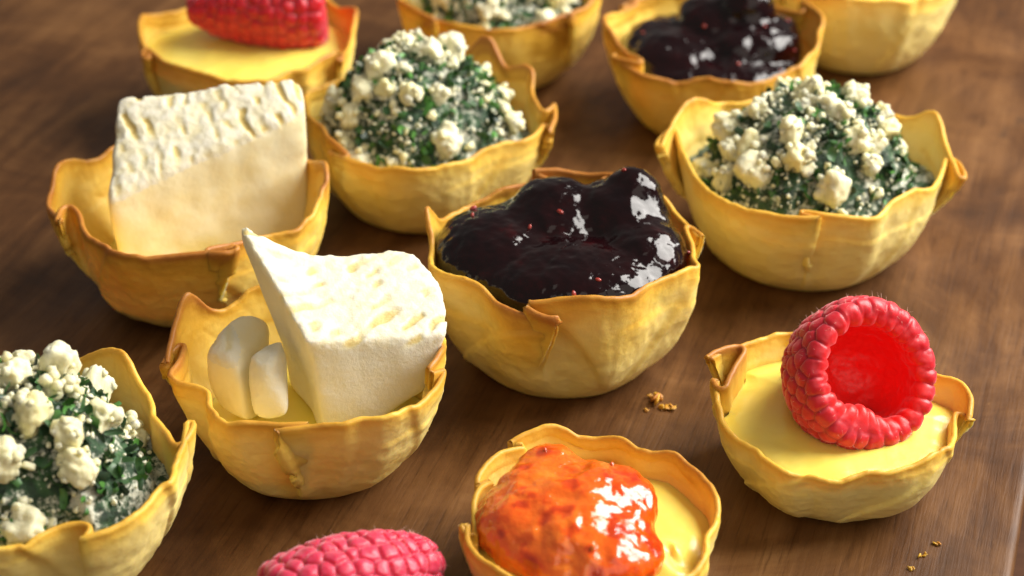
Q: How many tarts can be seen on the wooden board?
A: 12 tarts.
